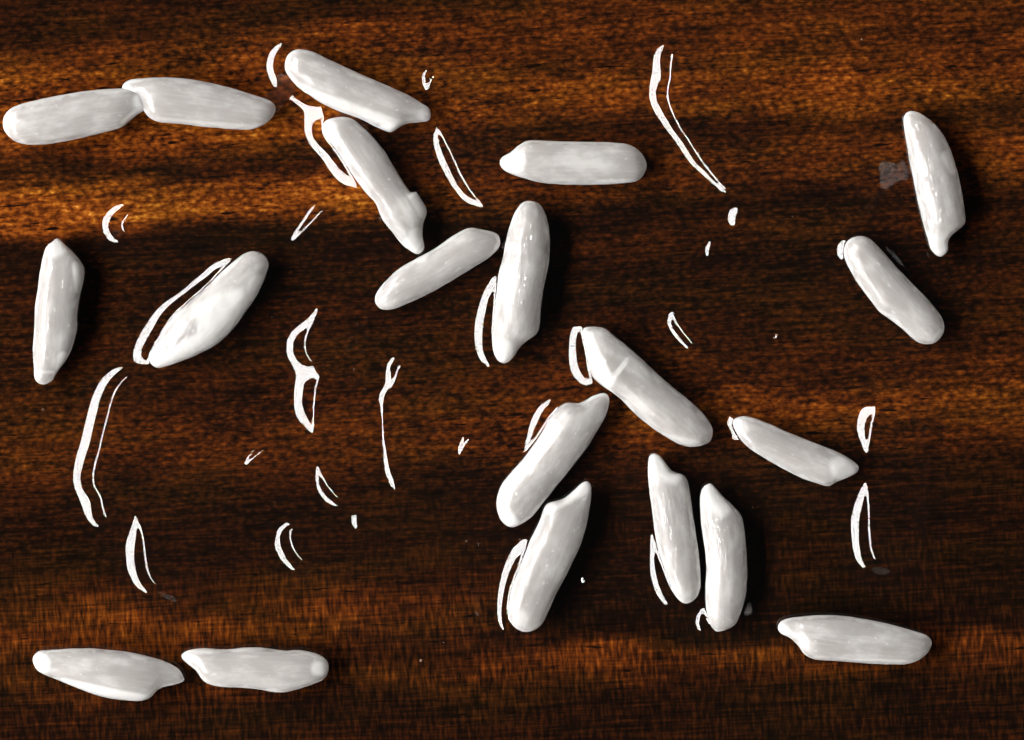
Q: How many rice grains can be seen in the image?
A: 20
